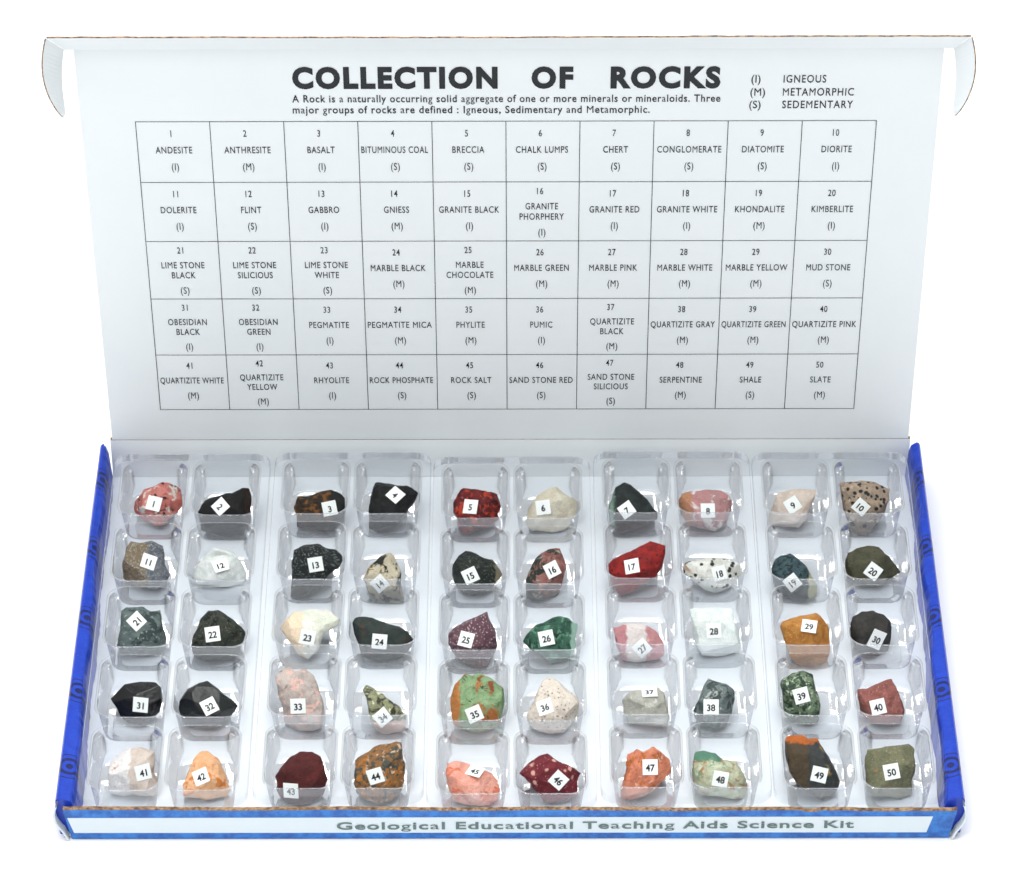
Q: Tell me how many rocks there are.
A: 50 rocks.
